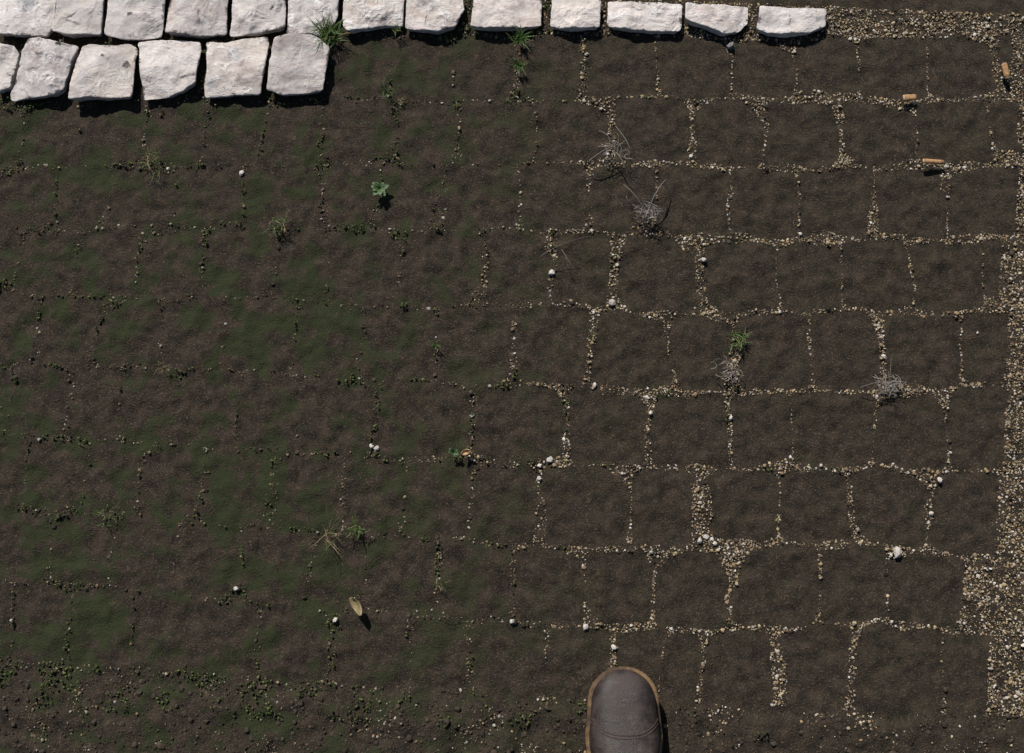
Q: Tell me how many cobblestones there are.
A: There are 19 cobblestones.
